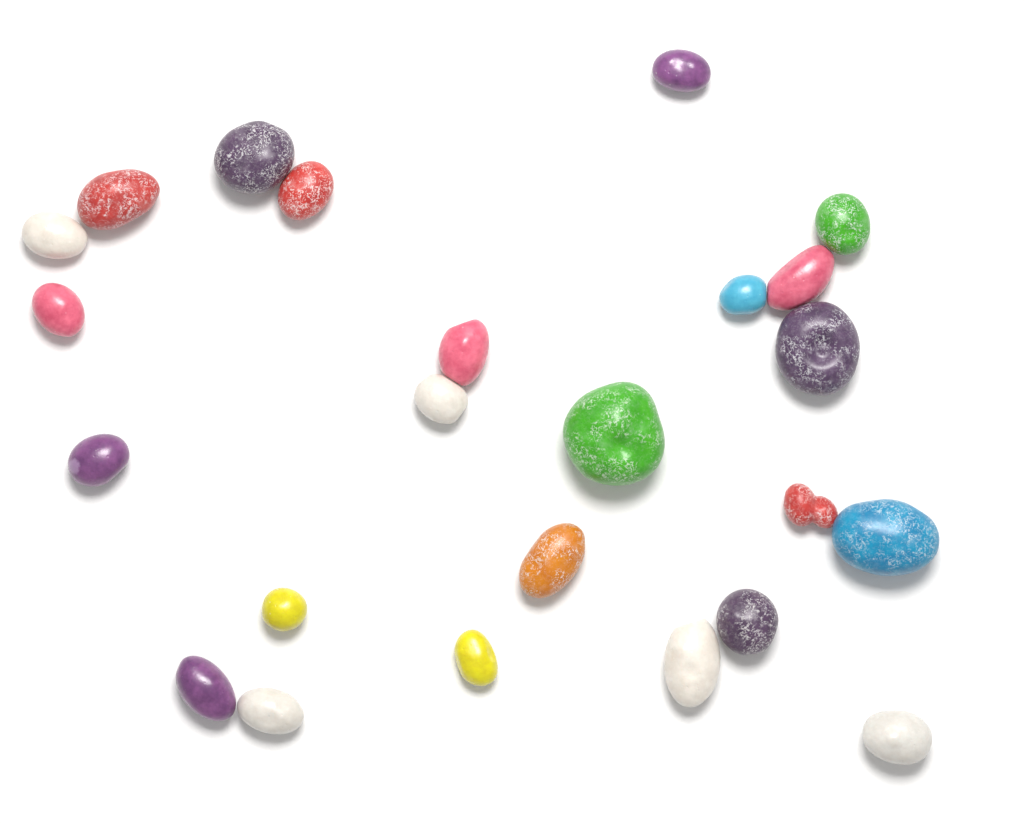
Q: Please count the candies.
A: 24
